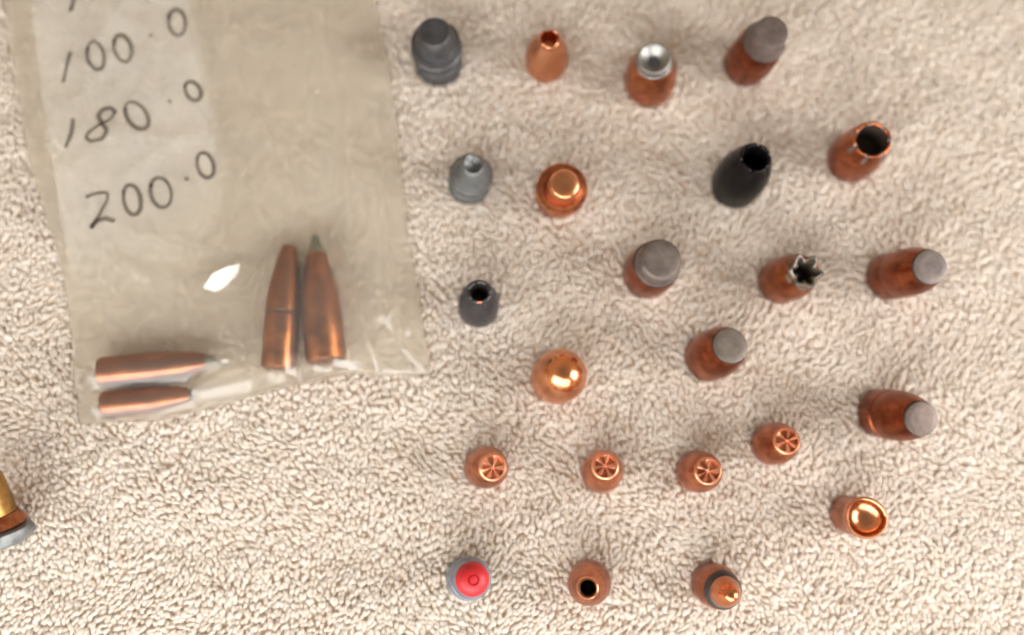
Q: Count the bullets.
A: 27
